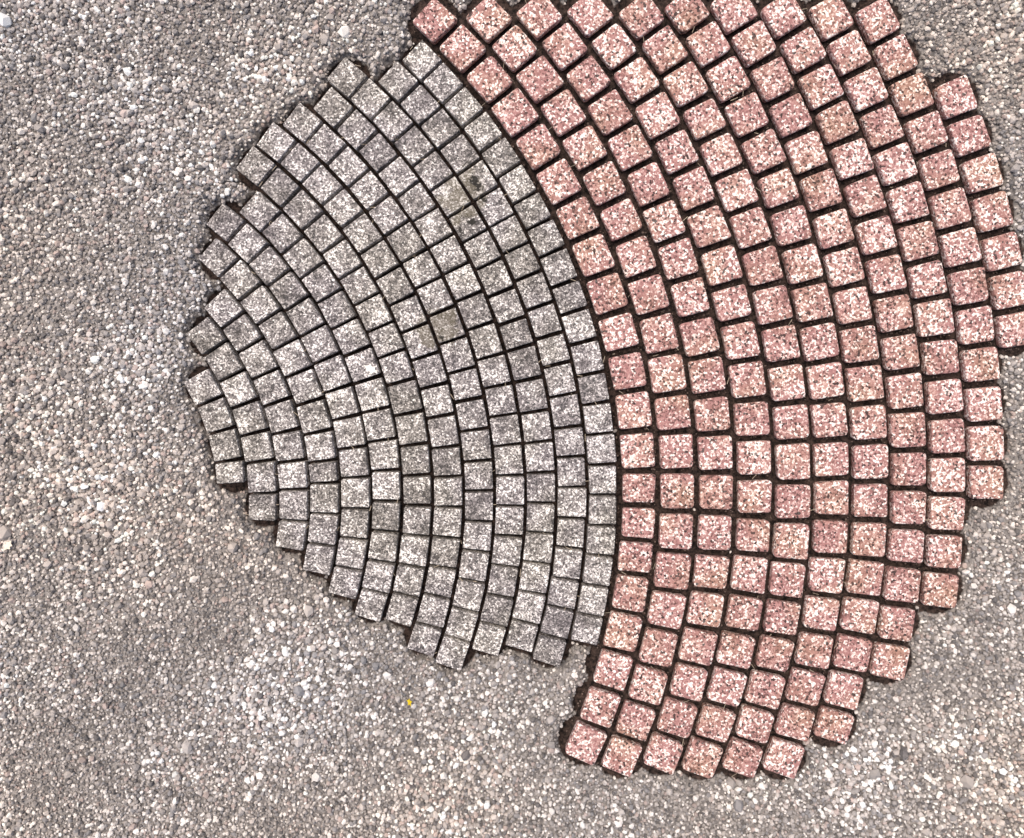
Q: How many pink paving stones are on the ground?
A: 200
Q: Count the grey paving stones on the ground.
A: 200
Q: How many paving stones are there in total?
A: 400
